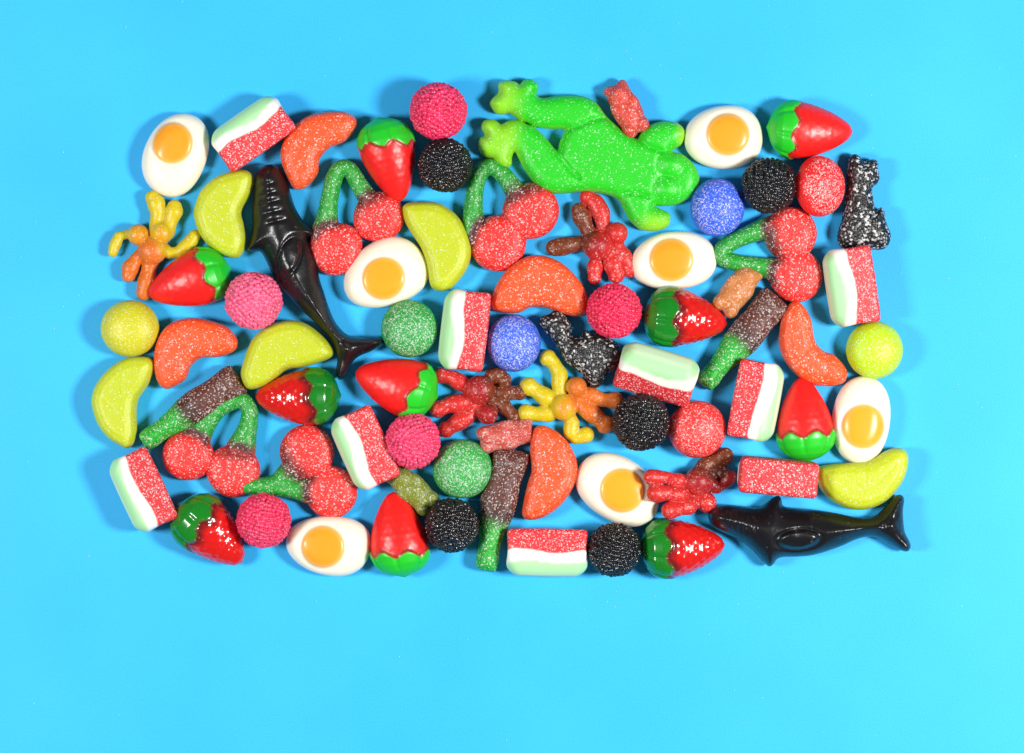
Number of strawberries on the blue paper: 10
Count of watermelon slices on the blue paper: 9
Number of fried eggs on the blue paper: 7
